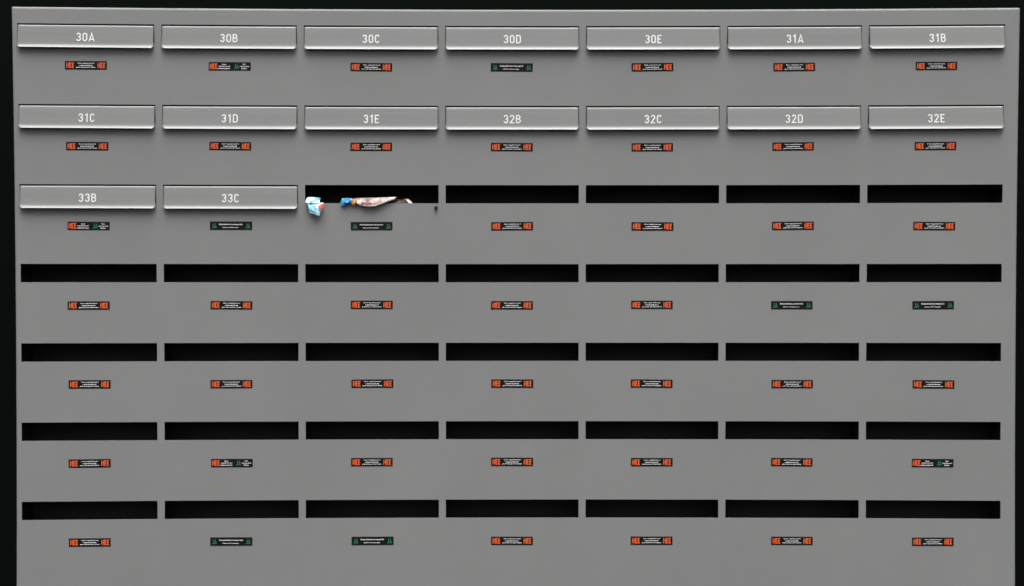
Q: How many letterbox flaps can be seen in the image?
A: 16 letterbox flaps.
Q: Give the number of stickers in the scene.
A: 49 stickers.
